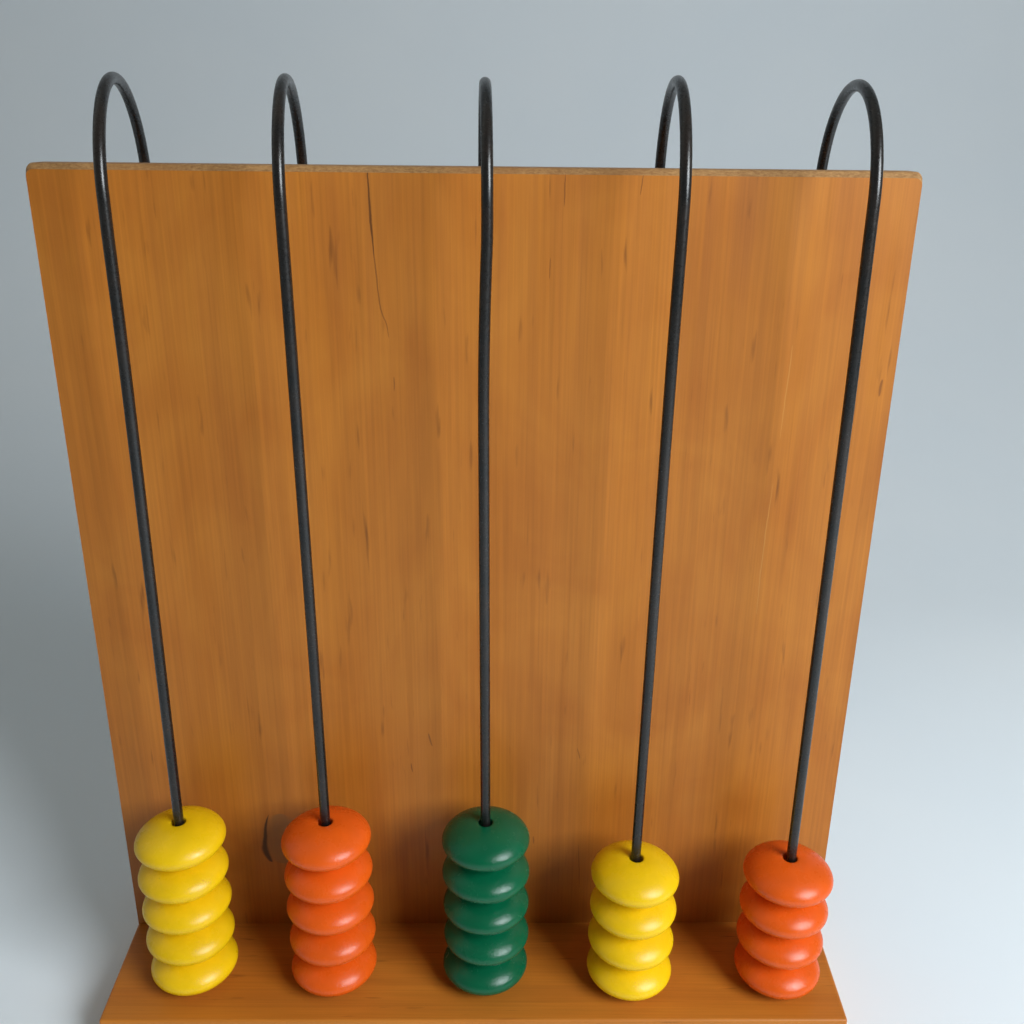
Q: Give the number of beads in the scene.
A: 23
